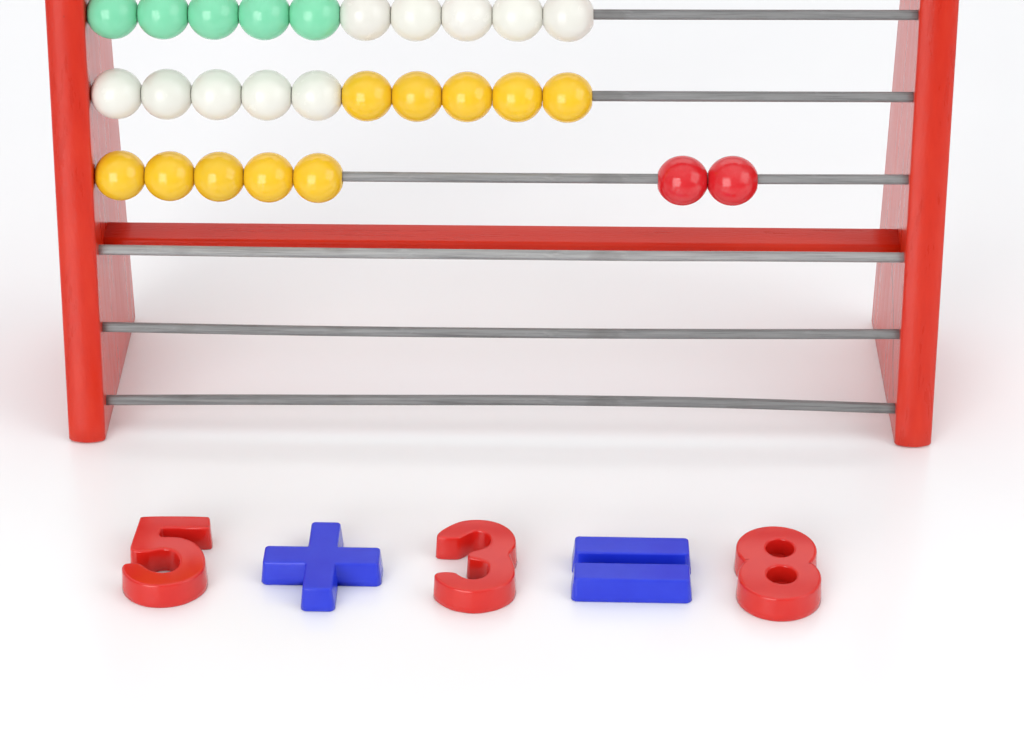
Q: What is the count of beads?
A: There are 27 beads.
